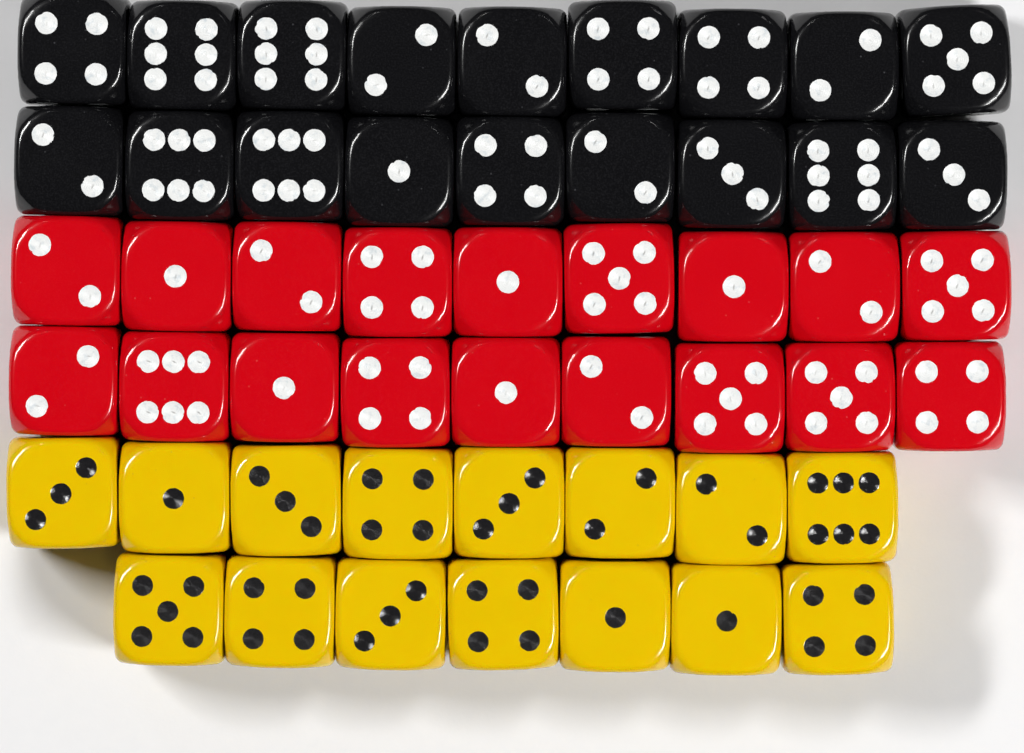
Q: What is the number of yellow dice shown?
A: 15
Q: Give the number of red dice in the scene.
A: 18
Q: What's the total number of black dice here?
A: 18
